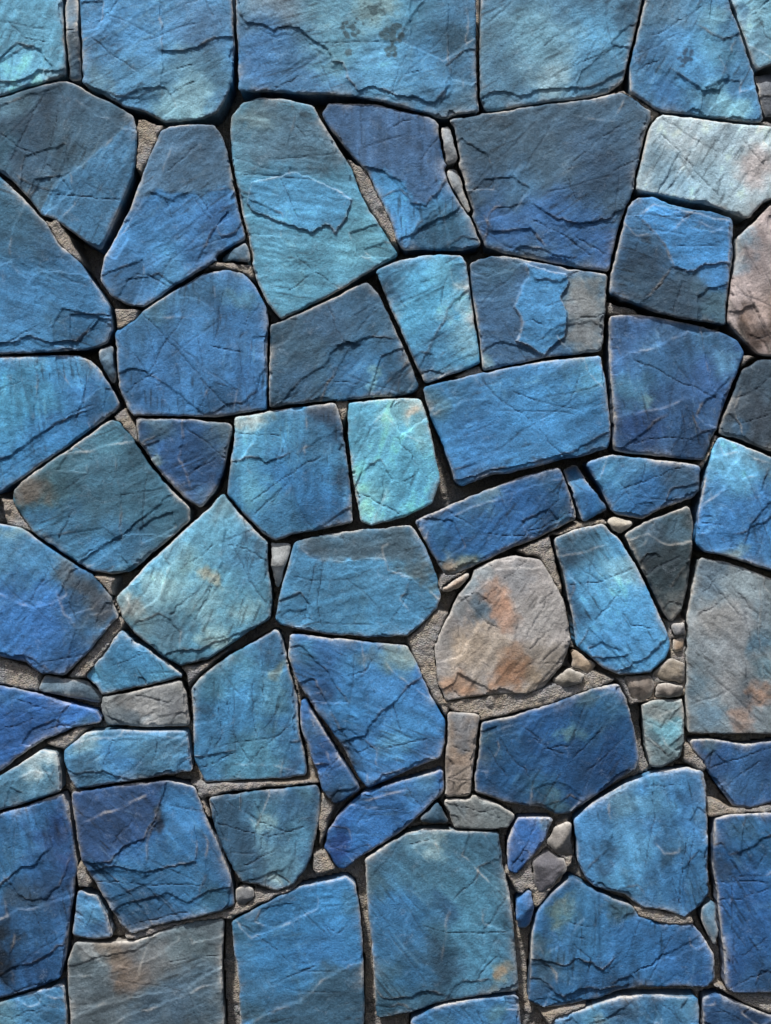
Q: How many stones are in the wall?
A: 90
